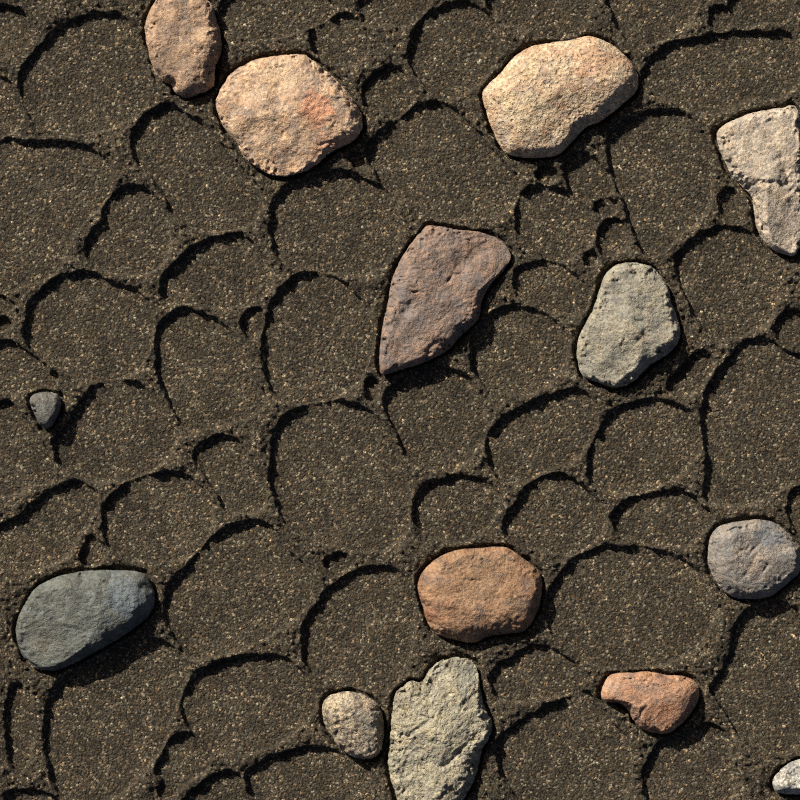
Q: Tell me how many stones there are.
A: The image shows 14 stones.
